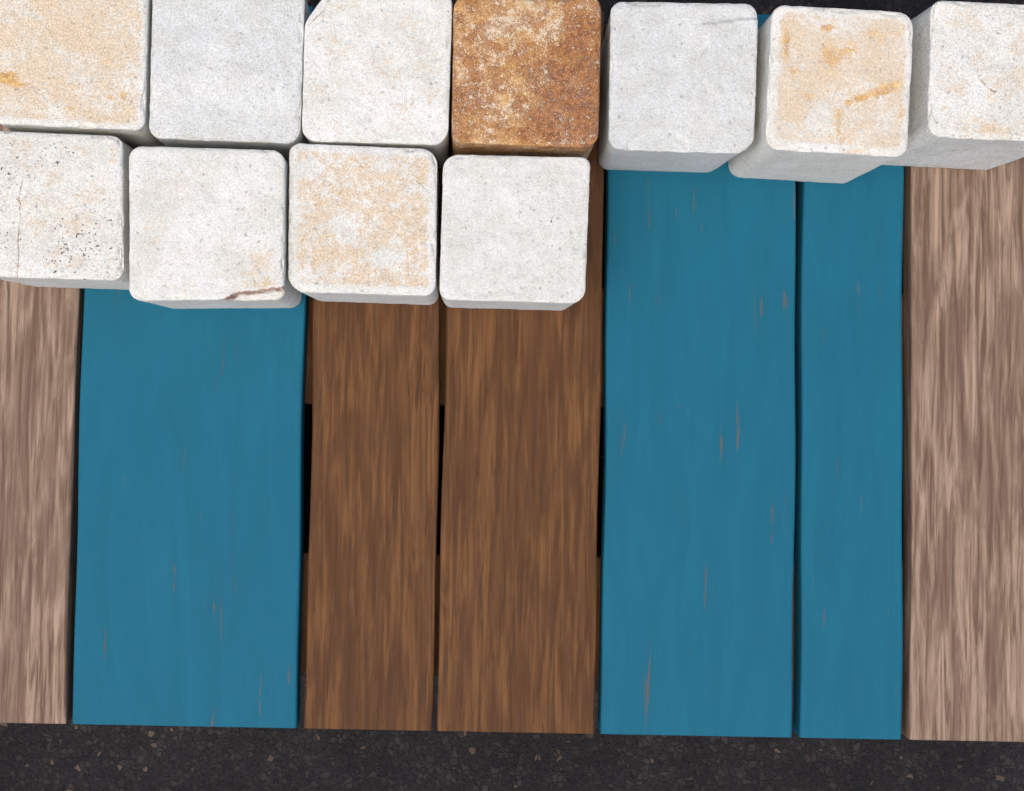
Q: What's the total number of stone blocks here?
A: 11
